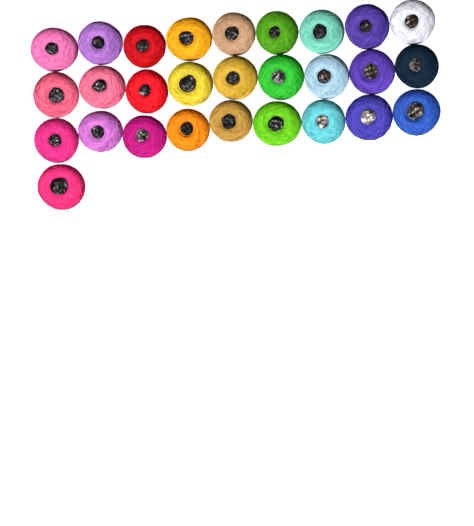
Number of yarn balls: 28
